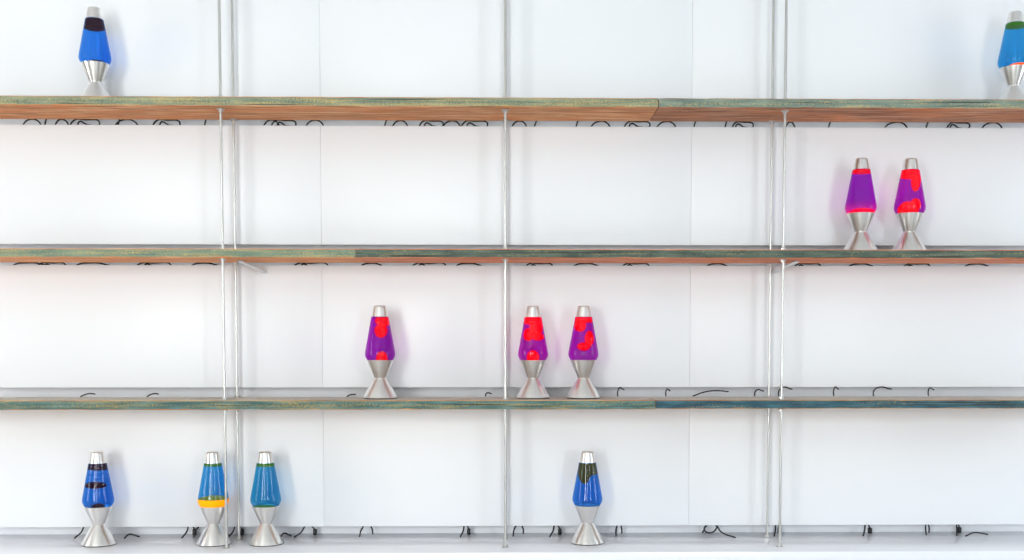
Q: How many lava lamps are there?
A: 11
